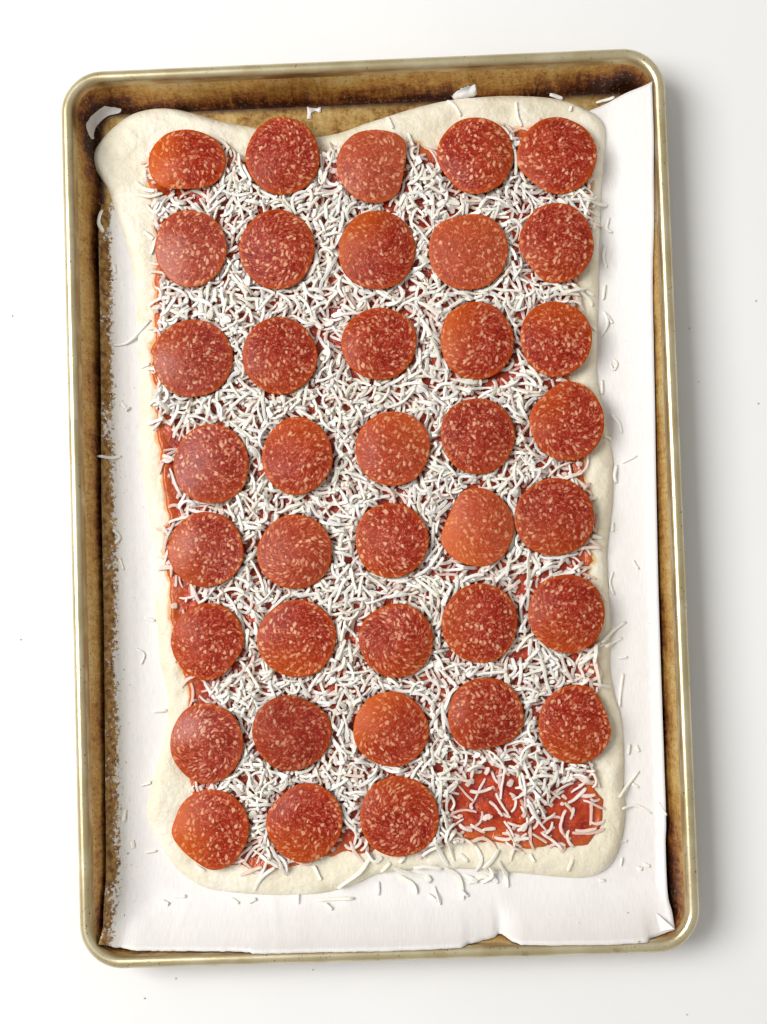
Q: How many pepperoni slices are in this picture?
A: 38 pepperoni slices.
